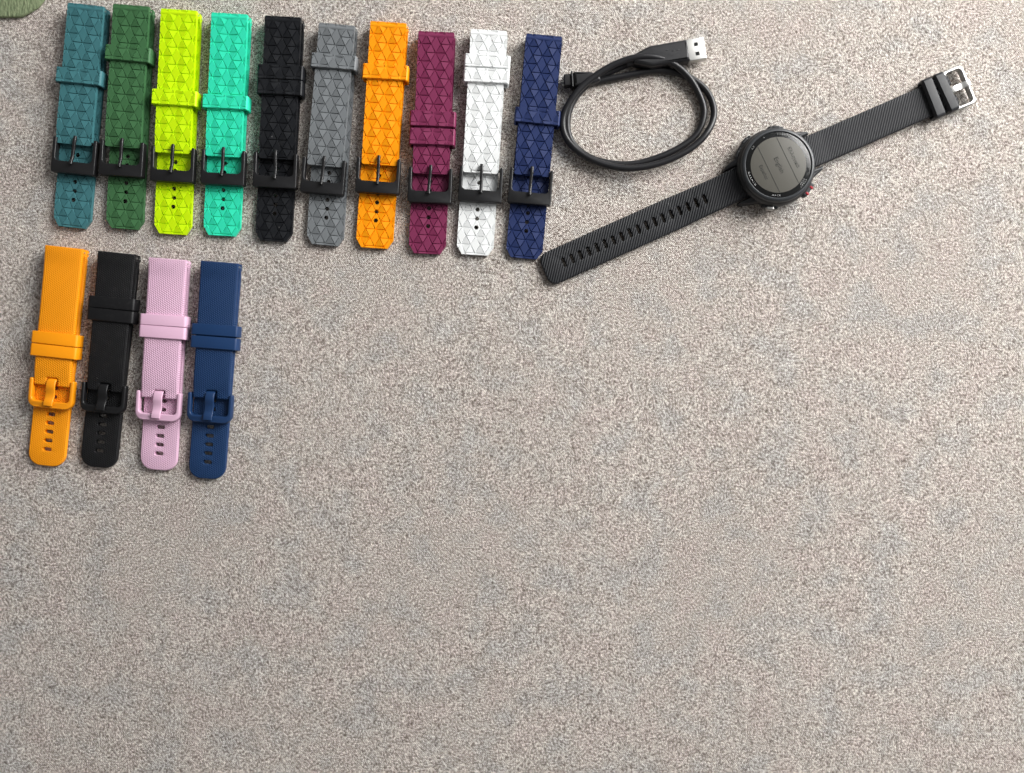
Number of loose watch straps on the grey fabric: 14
